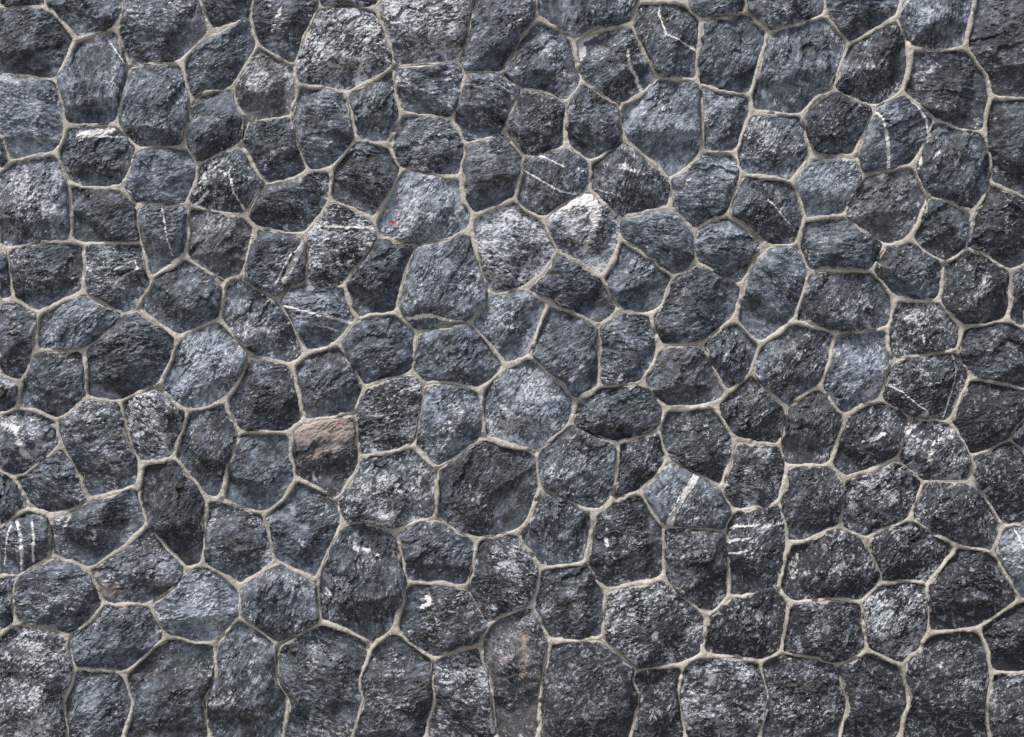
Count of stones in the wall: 180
